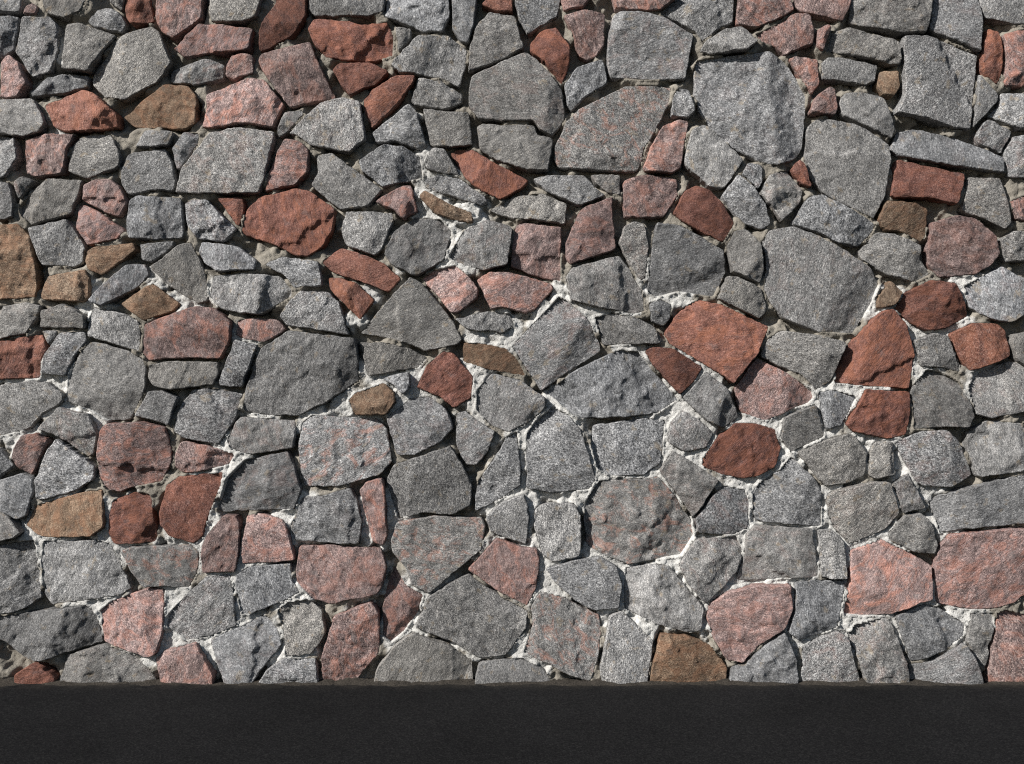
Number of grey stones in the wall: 177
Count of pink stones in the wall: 49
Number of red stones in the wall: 29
